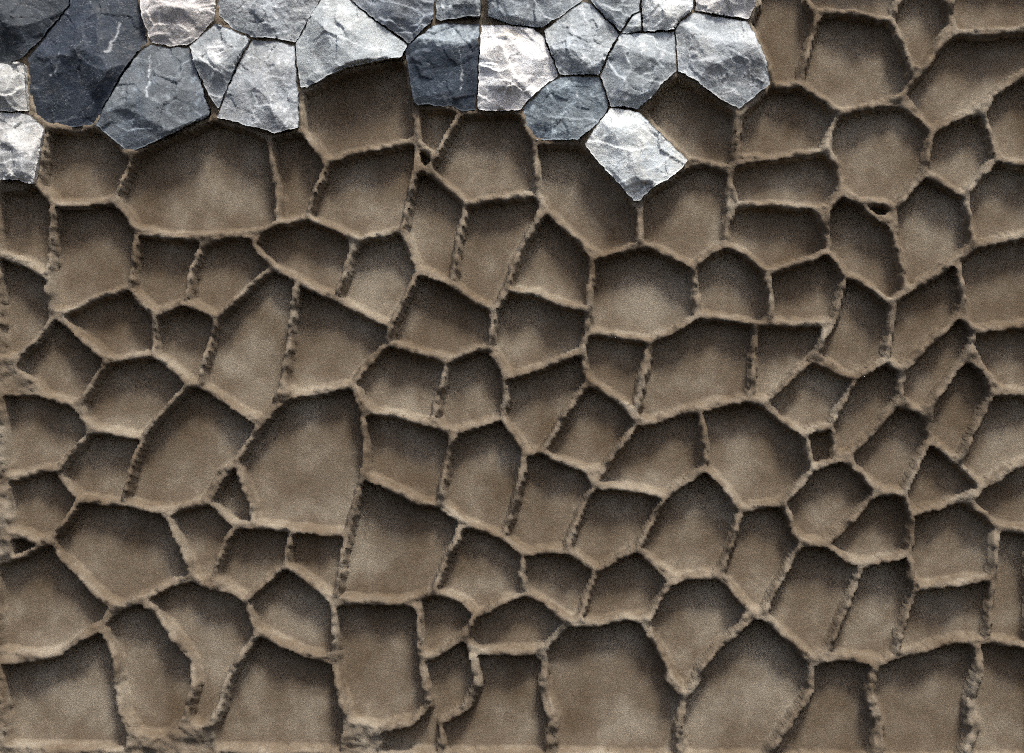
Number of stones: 24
